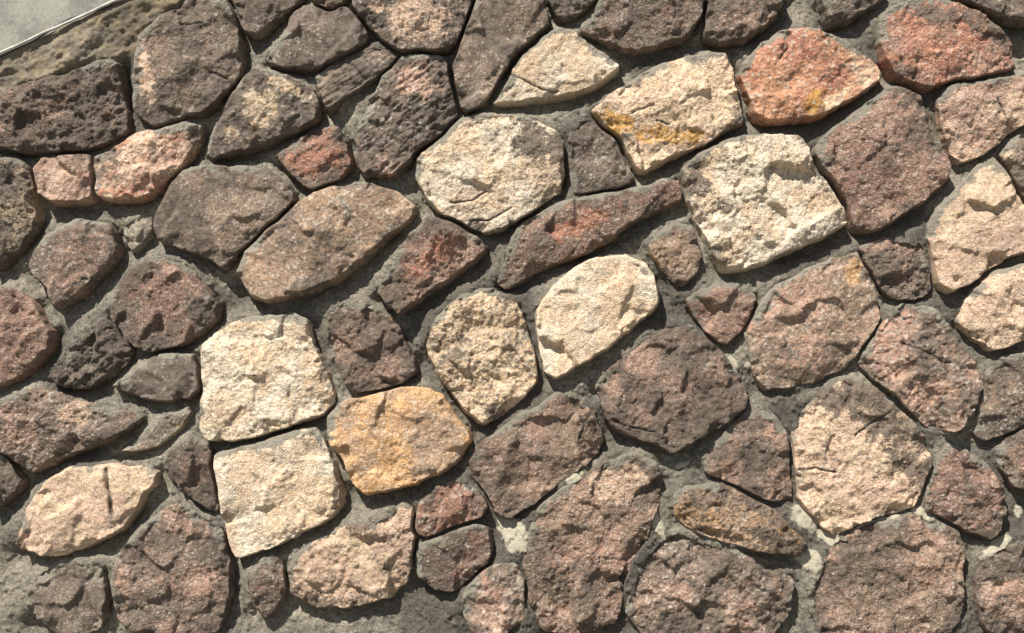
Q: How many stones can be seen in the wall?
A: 76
